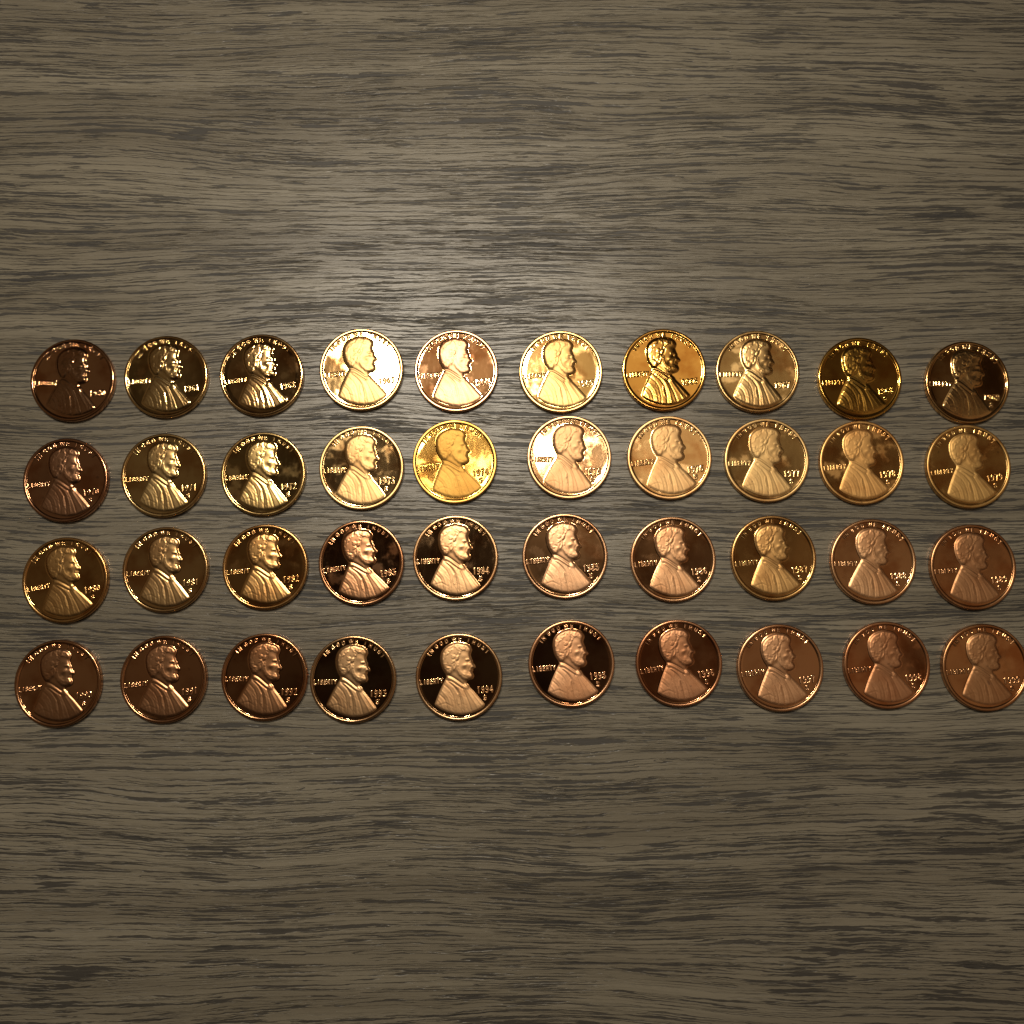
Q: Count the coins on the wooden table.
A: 40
